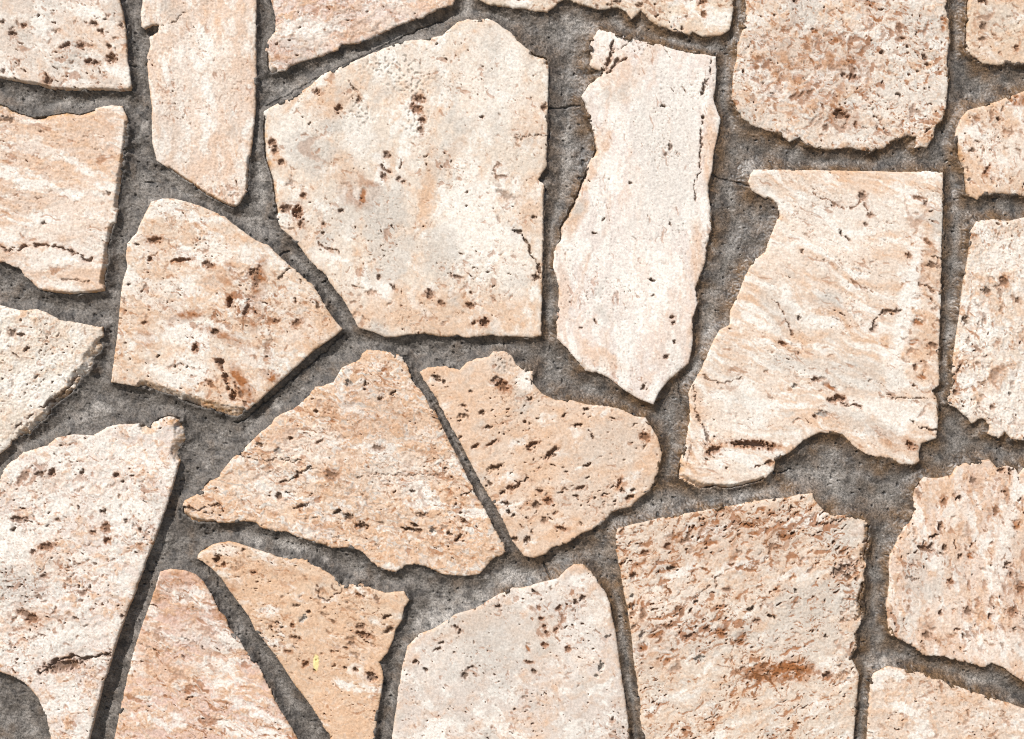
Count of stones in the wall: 23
